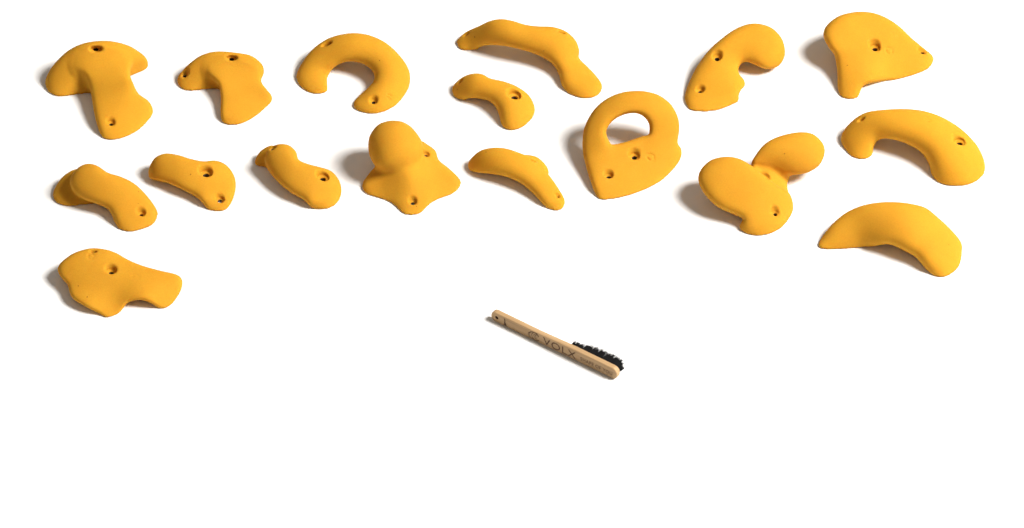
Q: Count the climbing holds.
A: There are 17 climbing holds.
